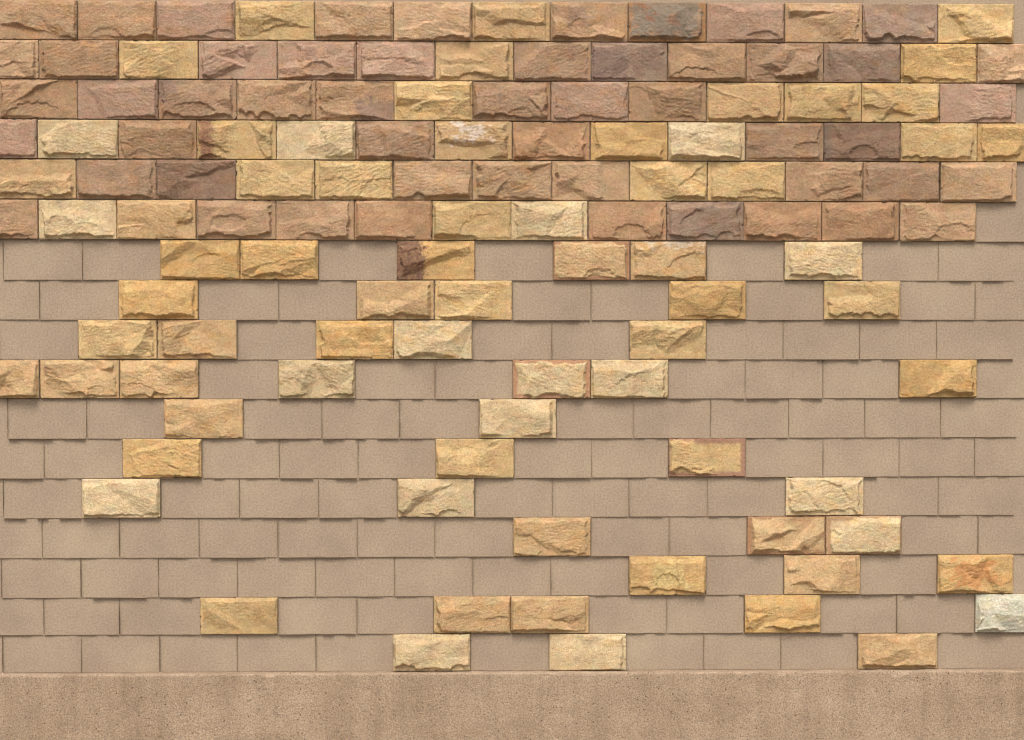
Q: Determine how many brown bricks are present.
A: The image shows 53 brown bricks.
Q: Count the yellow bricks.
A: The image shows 72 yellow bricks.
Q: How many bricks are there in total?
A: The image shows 125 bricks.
